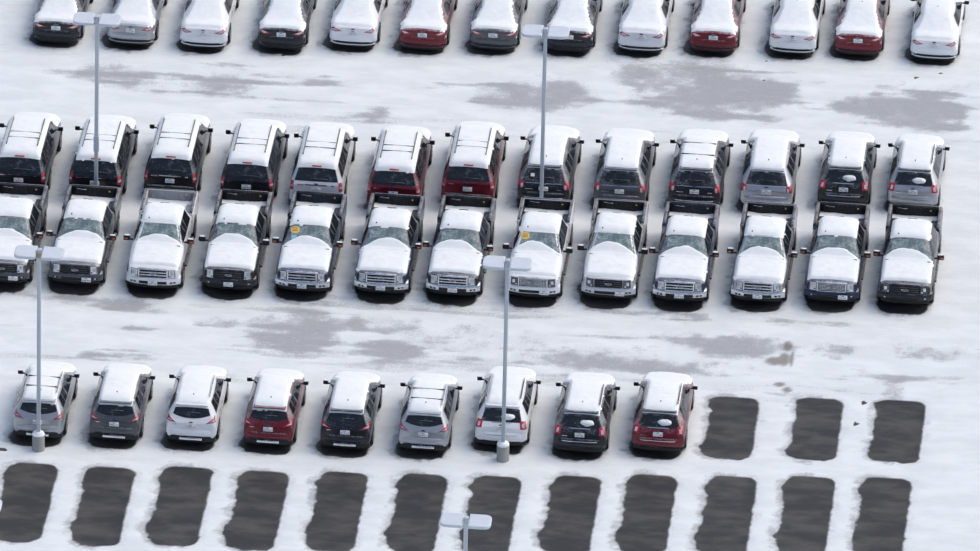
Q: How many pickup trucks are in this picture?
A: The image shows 13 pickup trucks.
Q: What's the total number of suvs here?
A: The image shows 22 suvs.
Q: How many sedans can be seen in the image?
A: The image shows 13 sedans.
